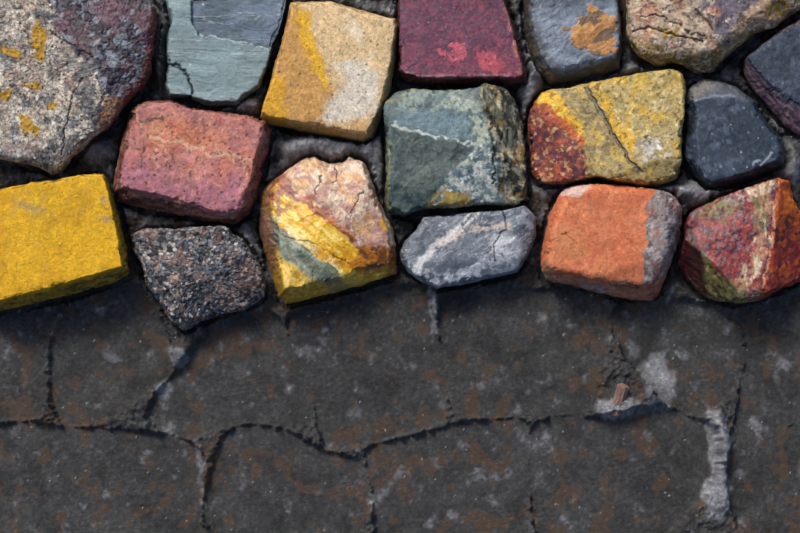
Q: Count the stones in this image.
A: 17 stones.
